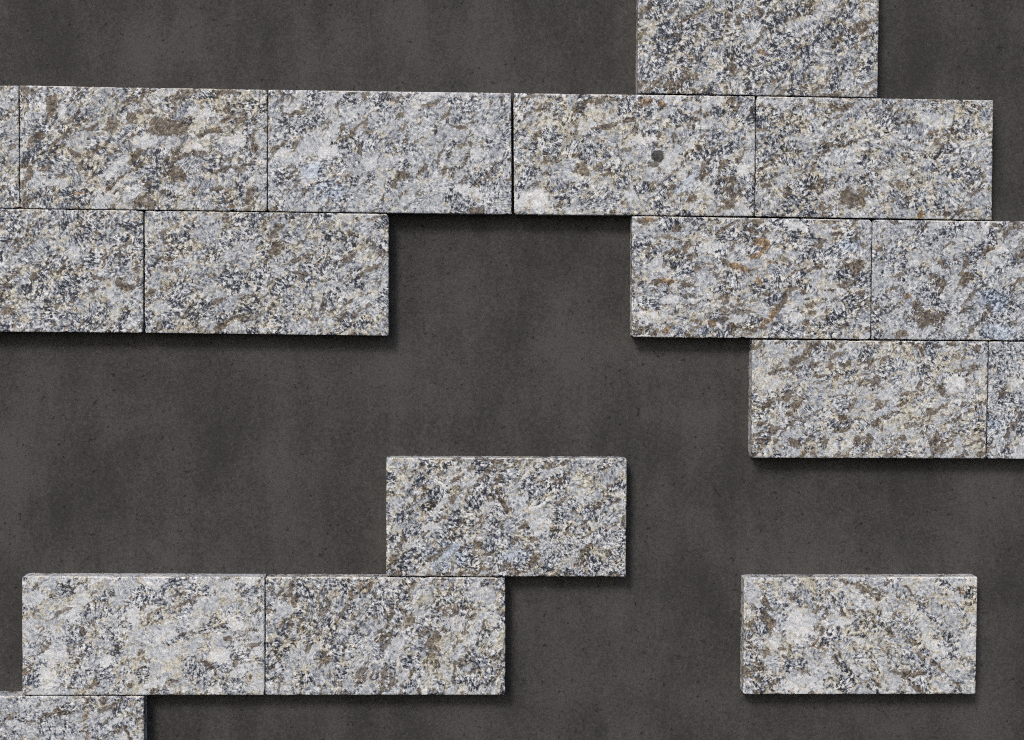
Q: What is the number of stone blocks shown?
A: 17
